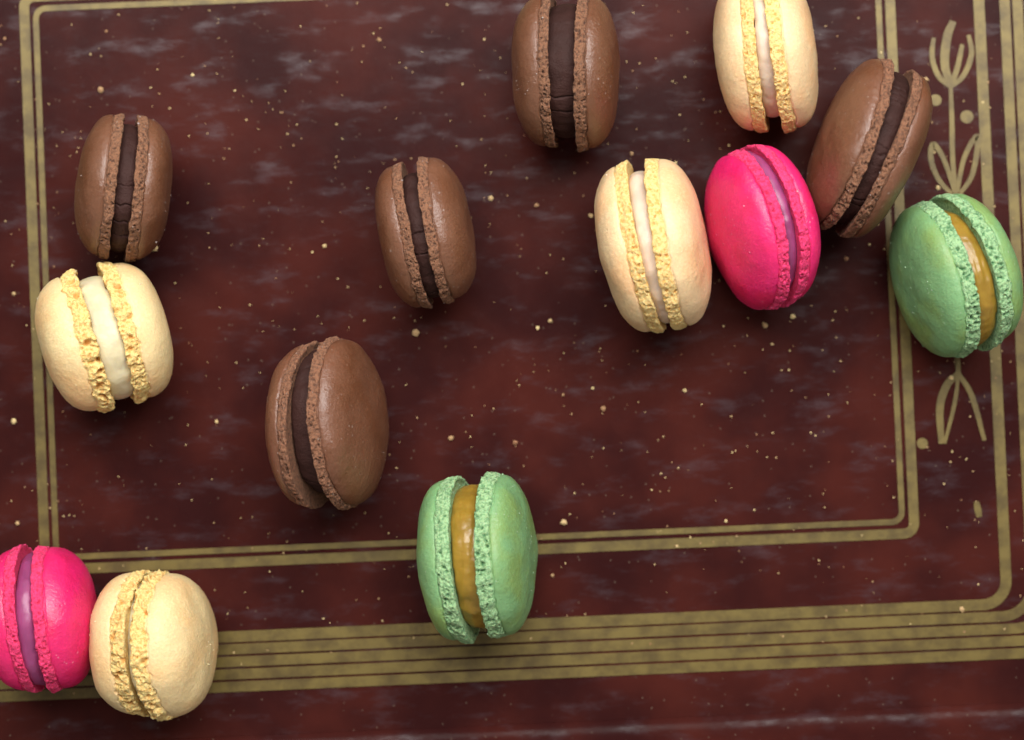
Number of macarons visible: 13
